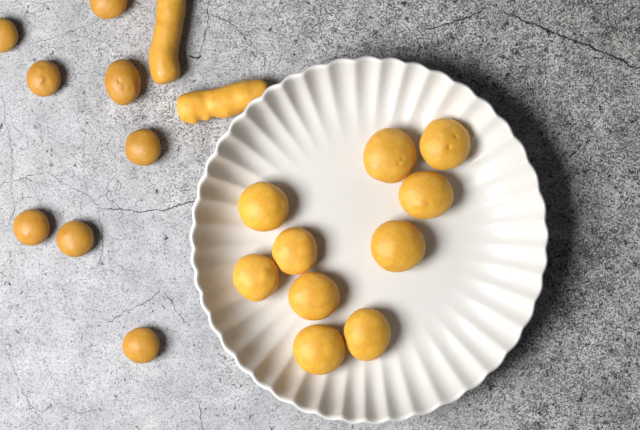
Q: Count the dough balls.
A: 18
